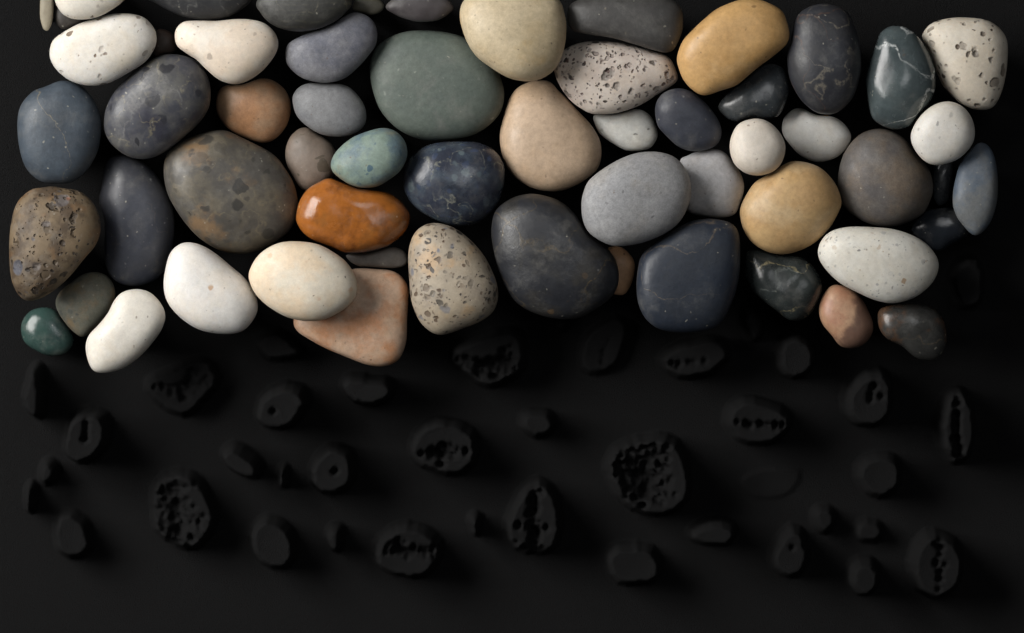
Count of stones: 59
